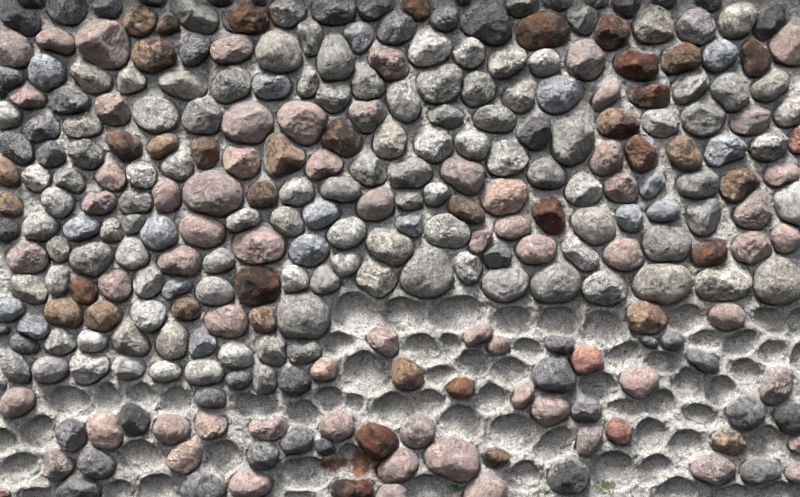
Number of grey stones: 128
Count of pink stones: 69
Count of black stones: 51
